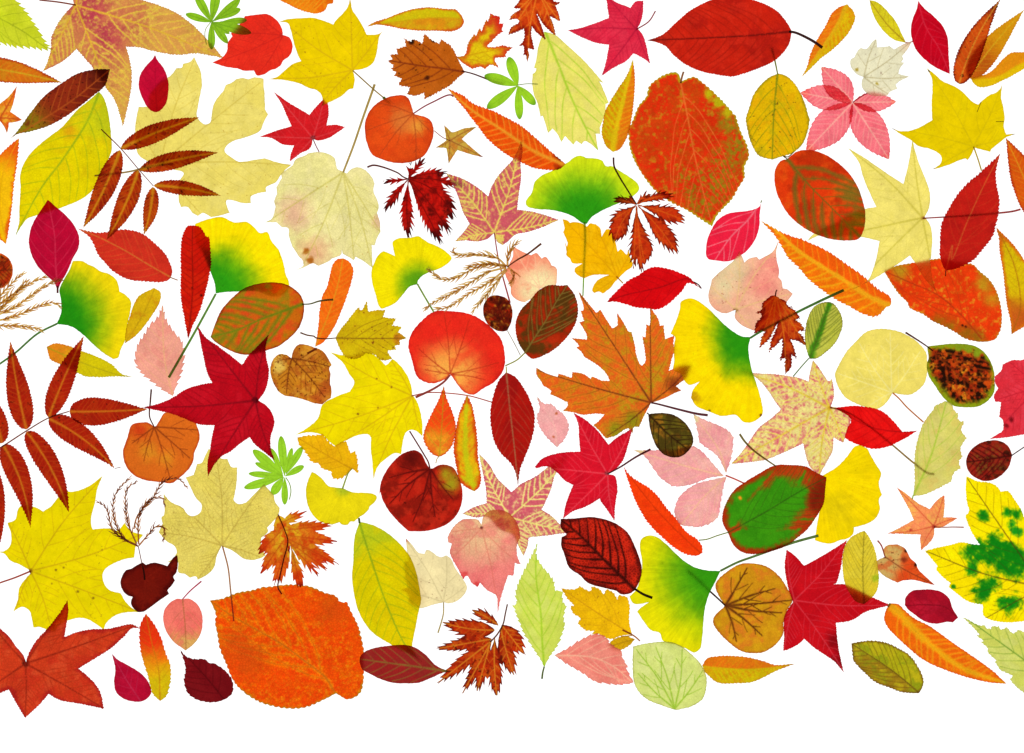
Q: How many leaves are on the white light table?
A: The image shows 138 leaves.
